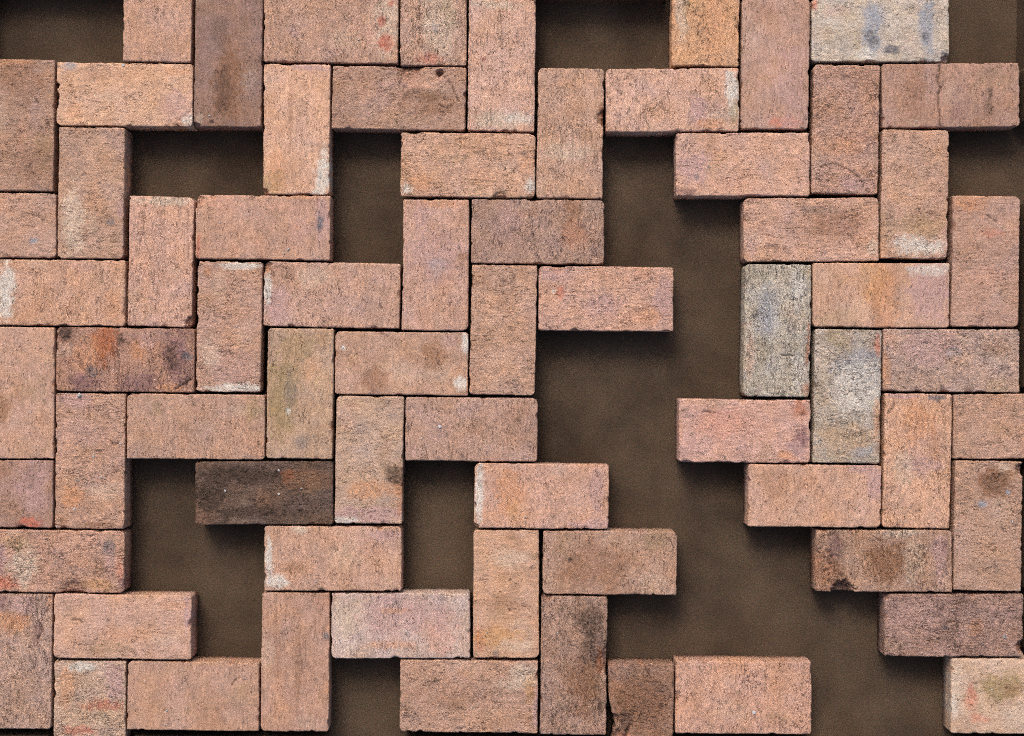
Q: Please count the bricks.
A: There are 69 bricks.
